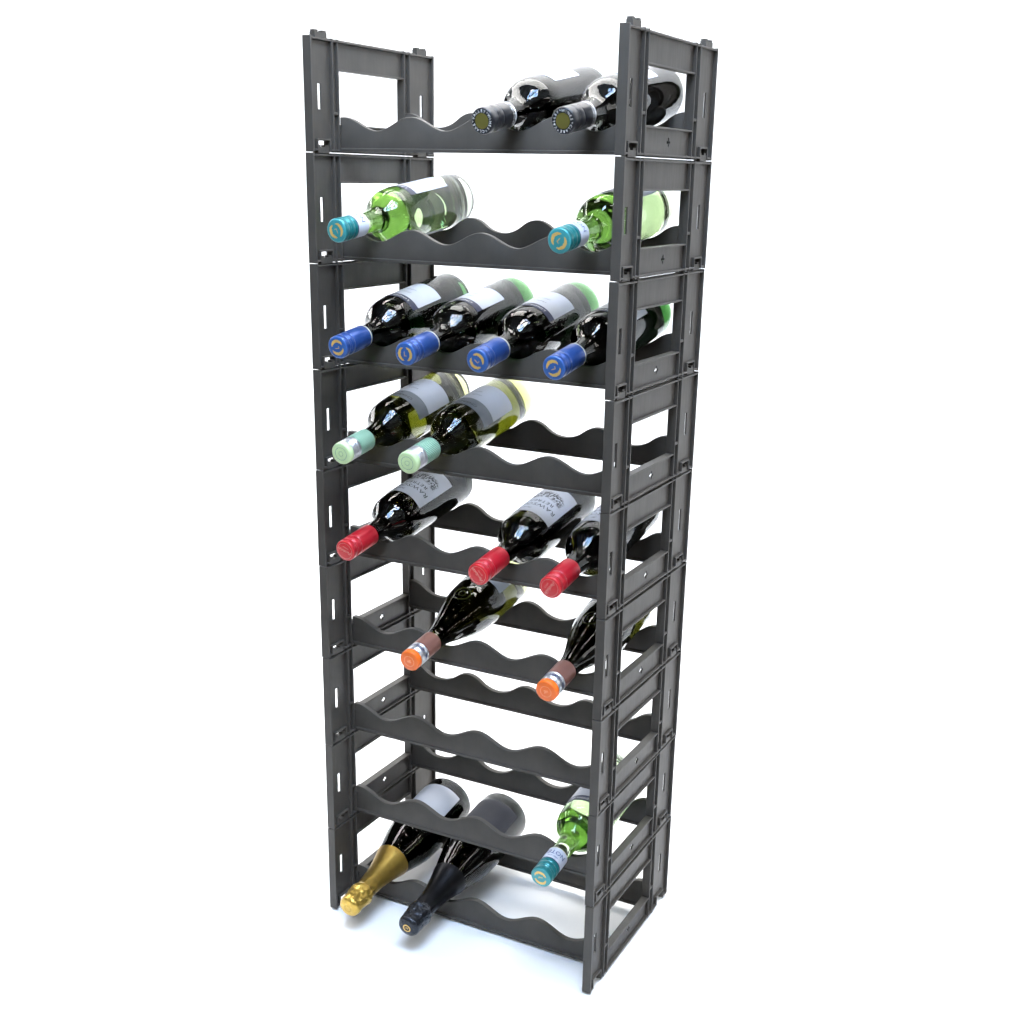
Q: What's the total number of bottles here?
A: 18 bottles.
